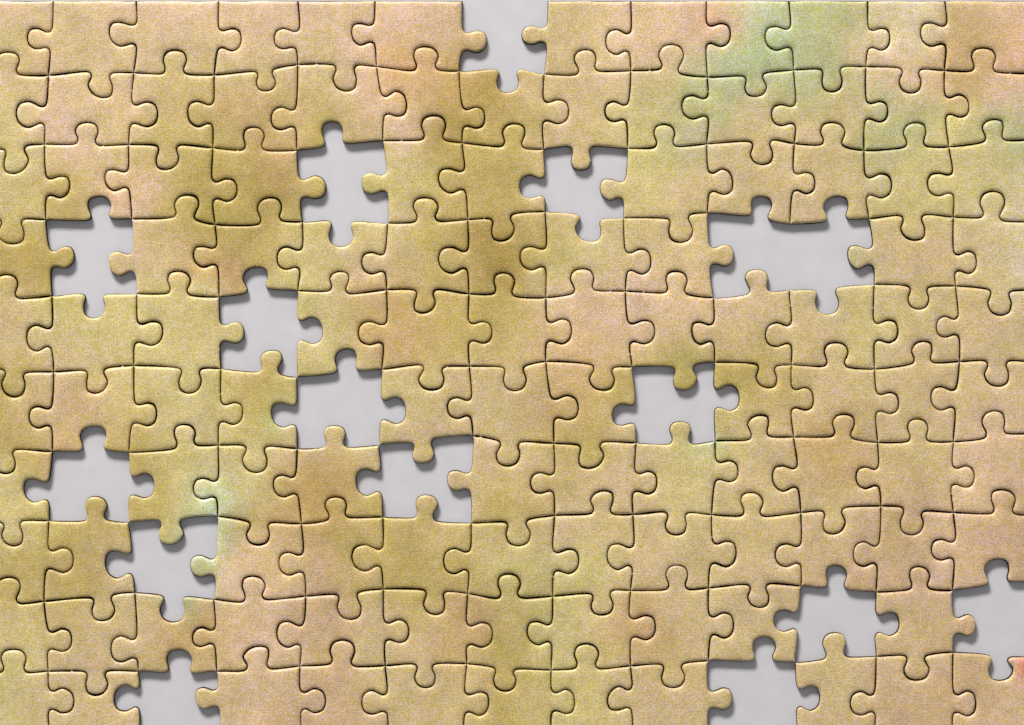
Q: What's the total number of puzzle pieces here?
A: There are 114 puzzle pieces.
